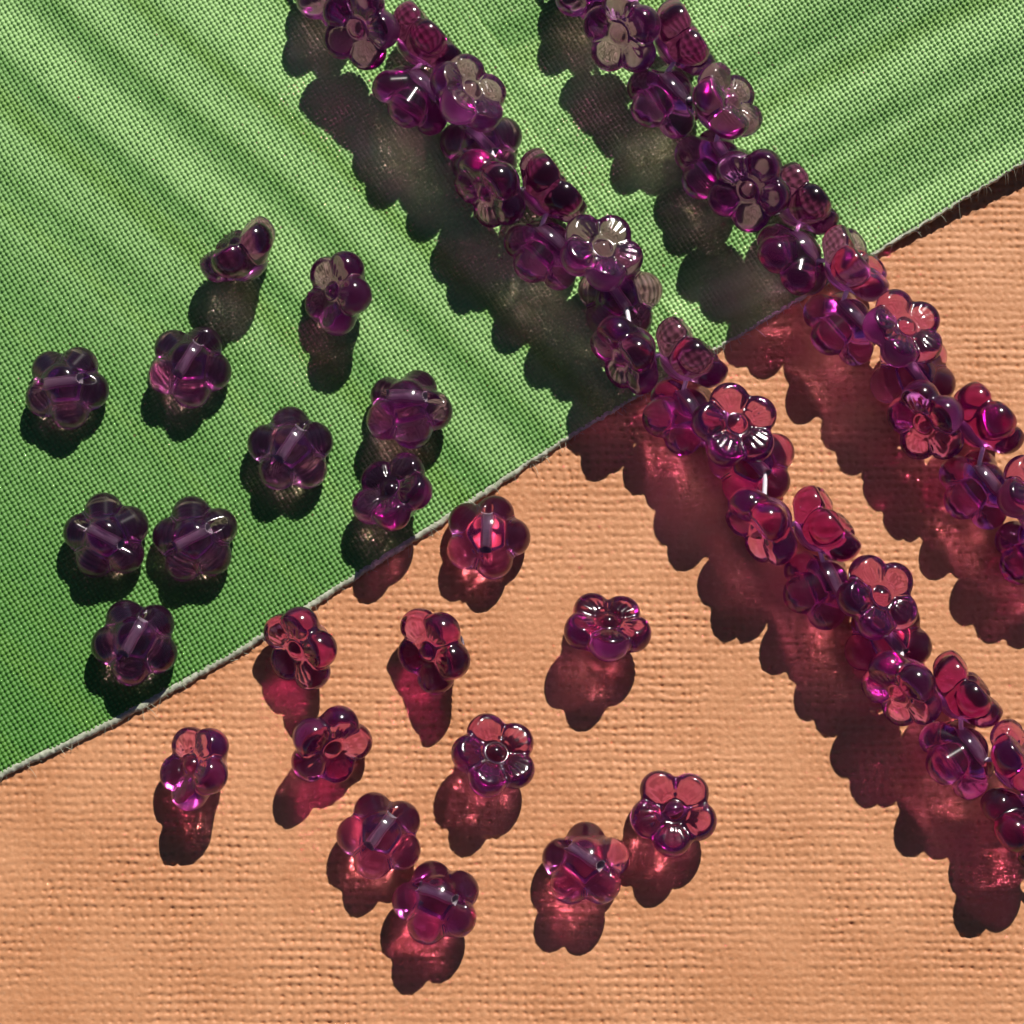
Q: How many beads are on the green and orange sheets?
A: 65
